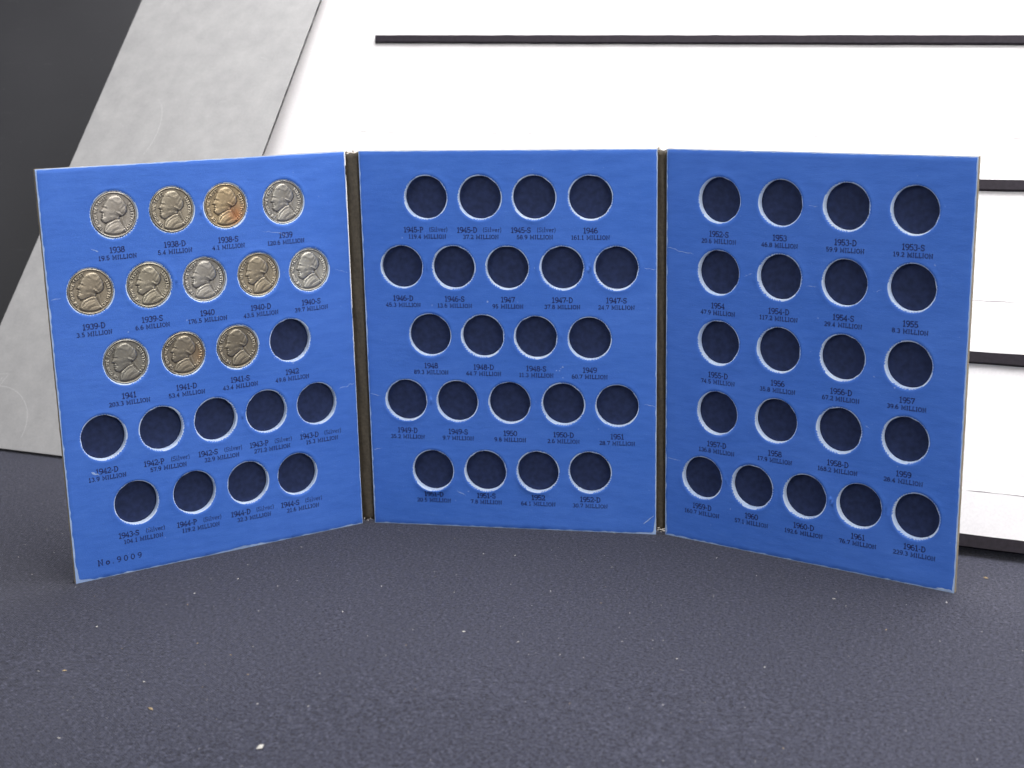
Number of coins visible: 12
